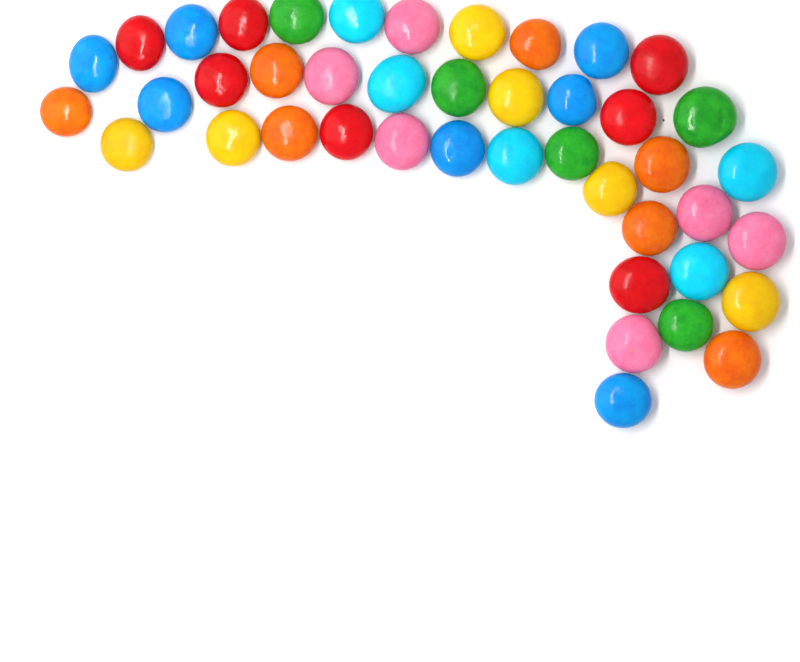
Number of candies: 43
